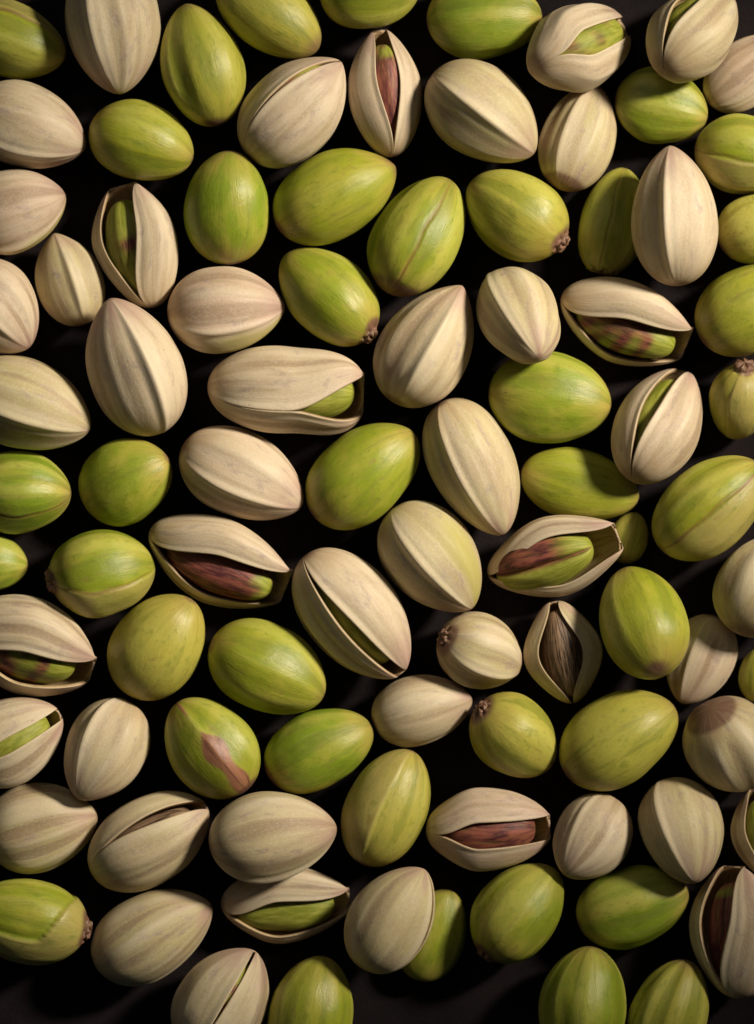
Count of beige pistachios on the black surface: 49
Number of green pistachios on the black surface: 42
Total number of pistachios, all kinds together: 91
